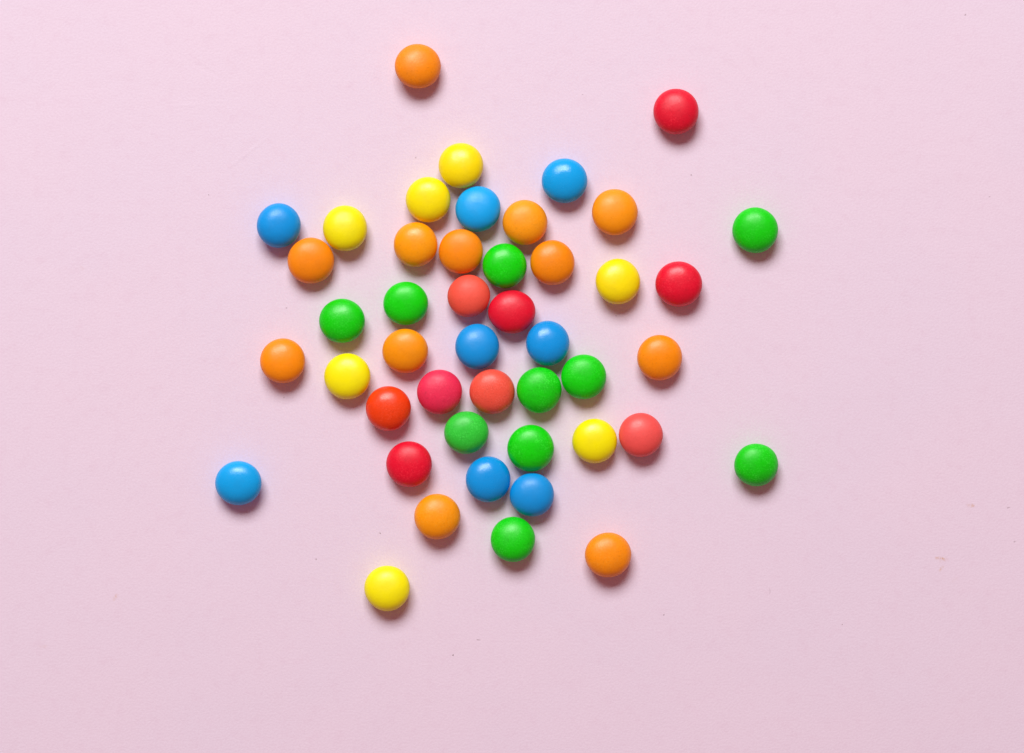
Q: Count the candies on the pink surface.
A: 46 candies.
